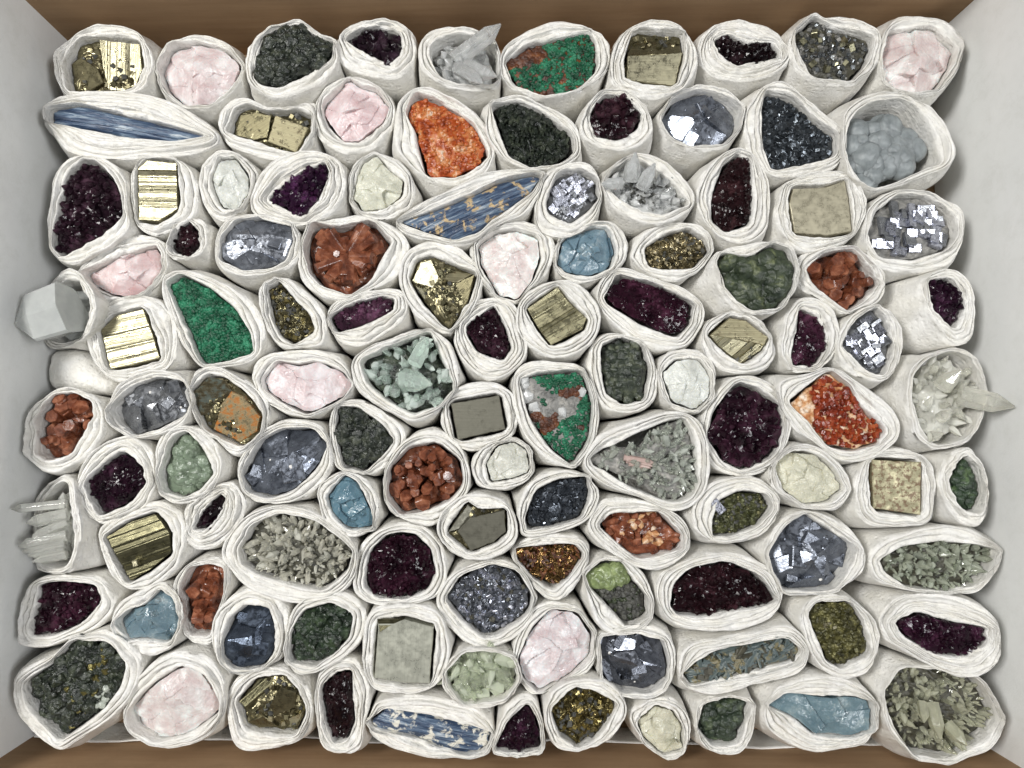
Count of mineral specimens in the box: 113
